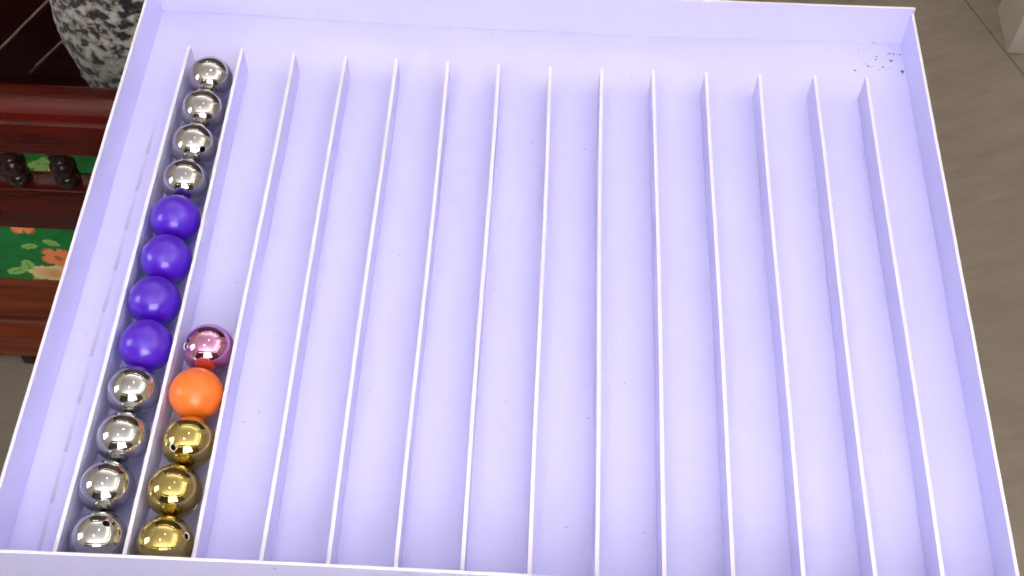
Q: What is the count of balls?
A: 17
